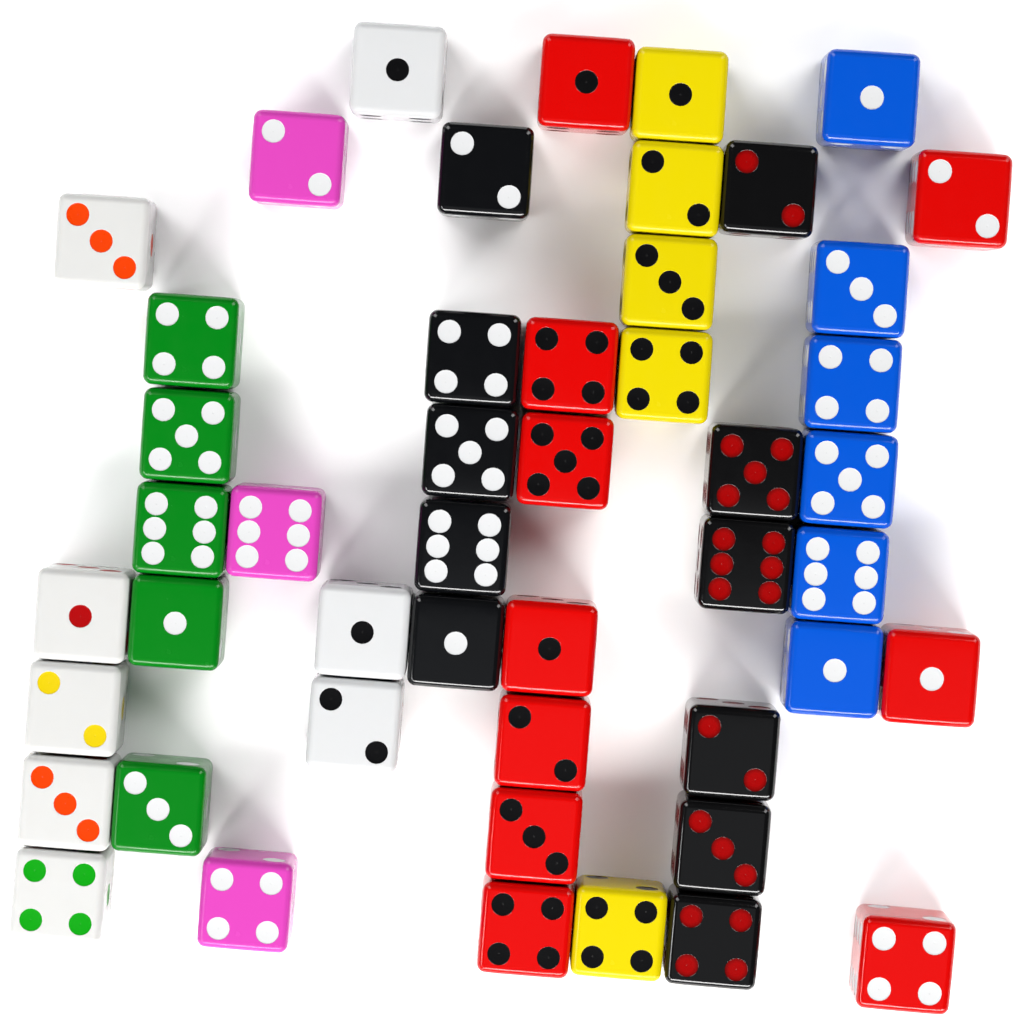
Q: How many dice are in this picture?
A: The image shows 48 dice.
